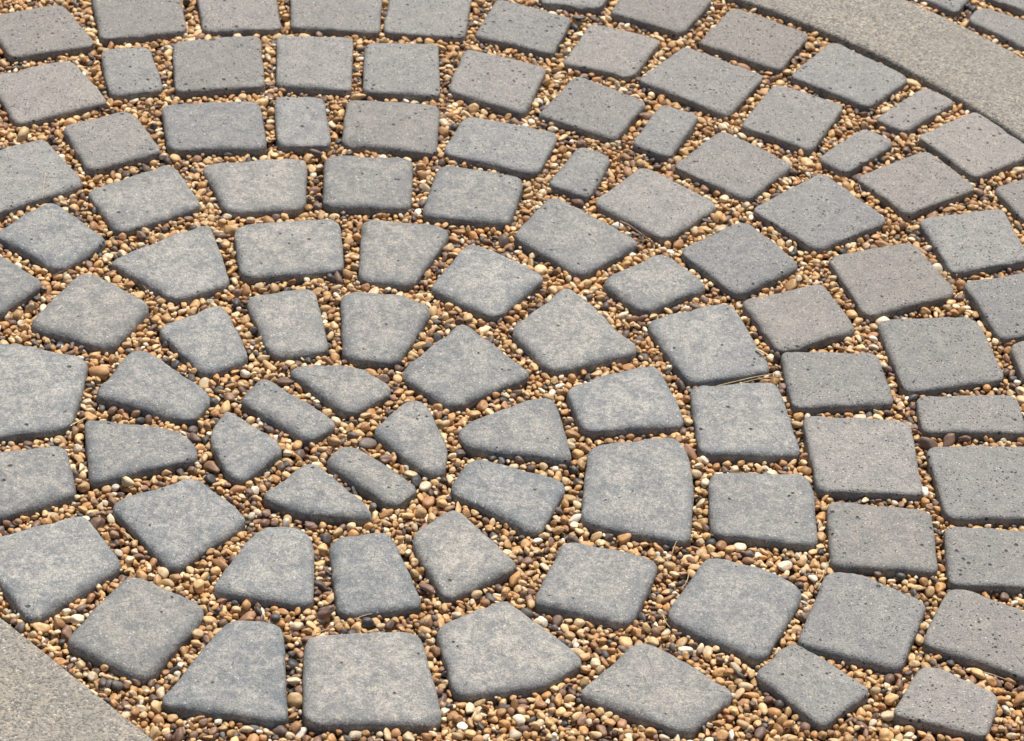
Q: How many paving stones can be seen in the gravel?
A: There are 103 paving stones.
